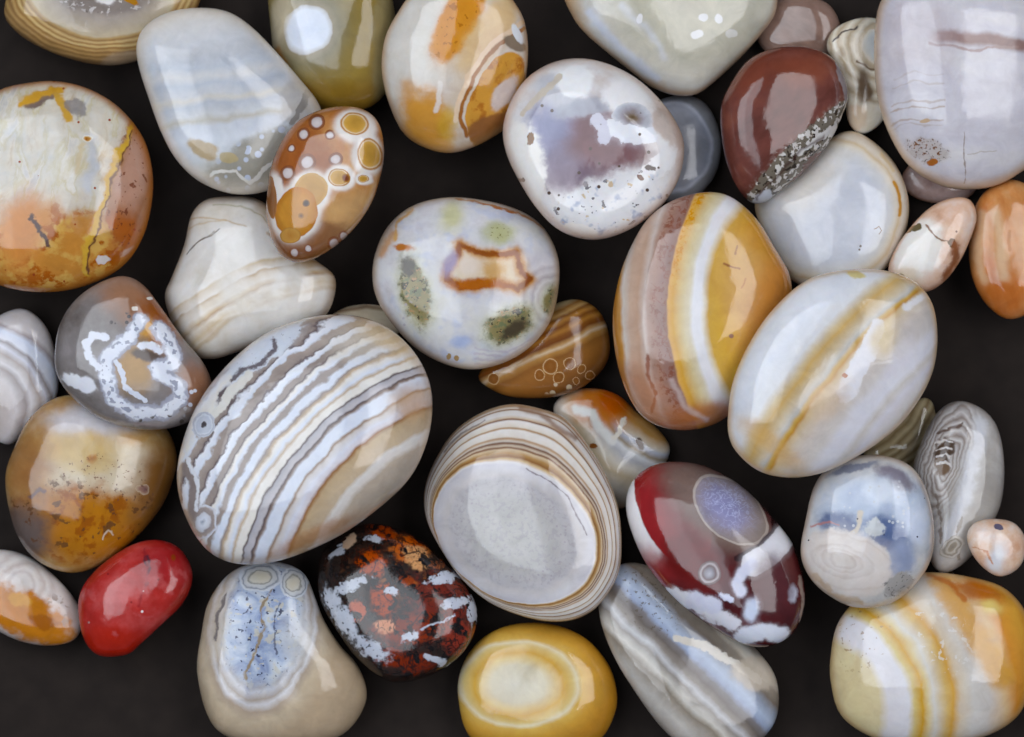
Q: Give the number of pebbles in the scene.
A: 41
